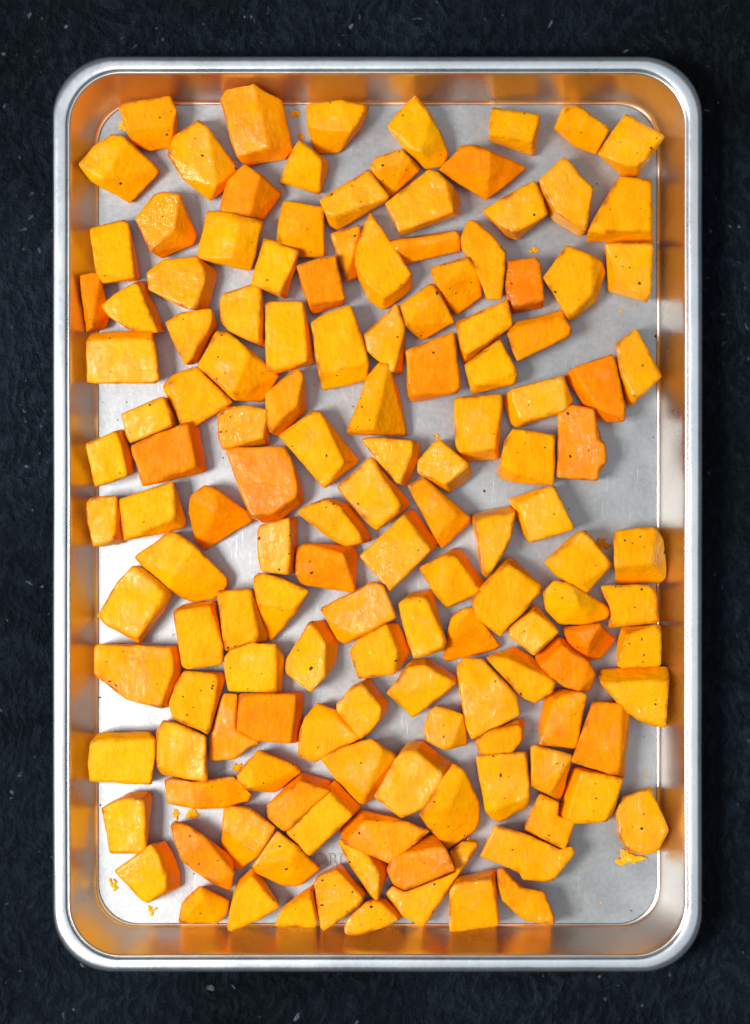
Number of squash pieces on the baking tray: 141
